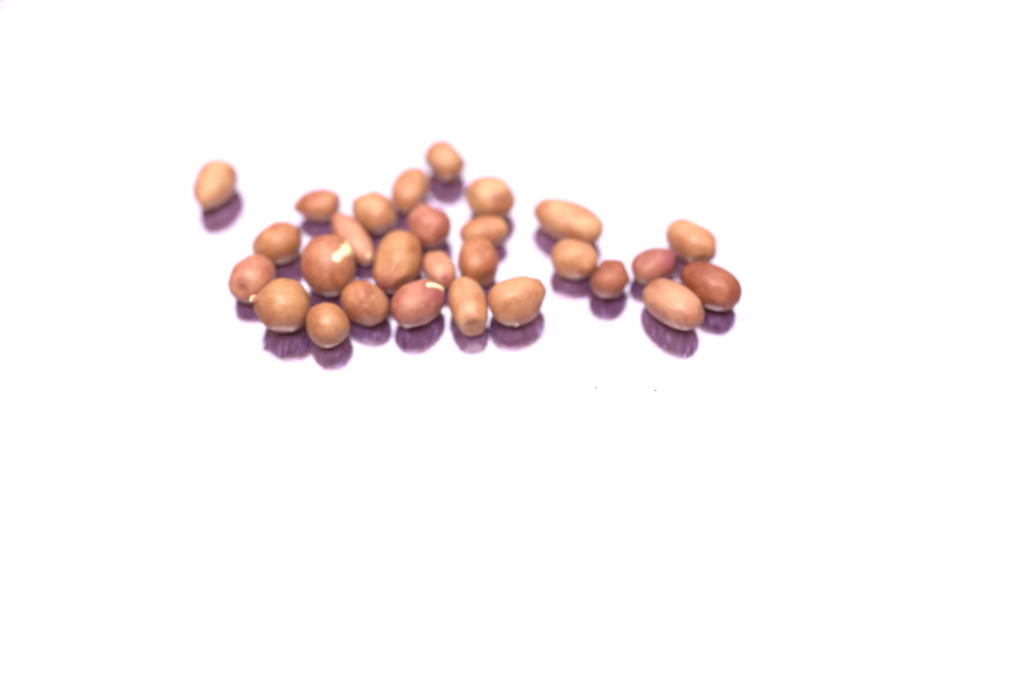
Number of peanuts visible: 28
